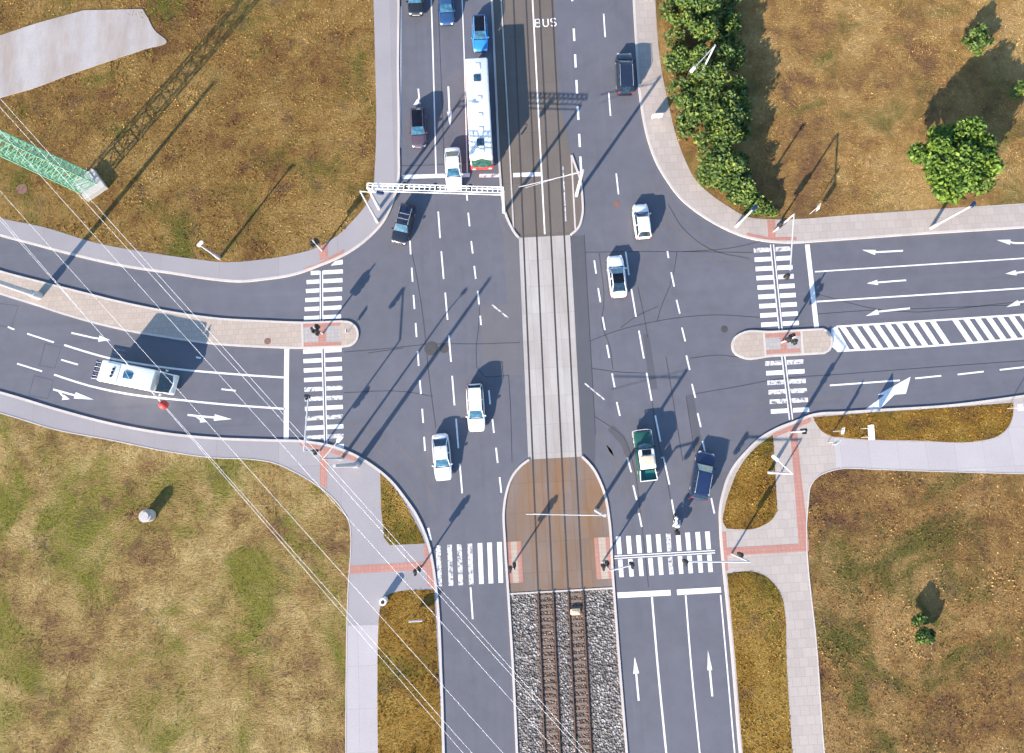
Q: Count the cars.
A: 12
